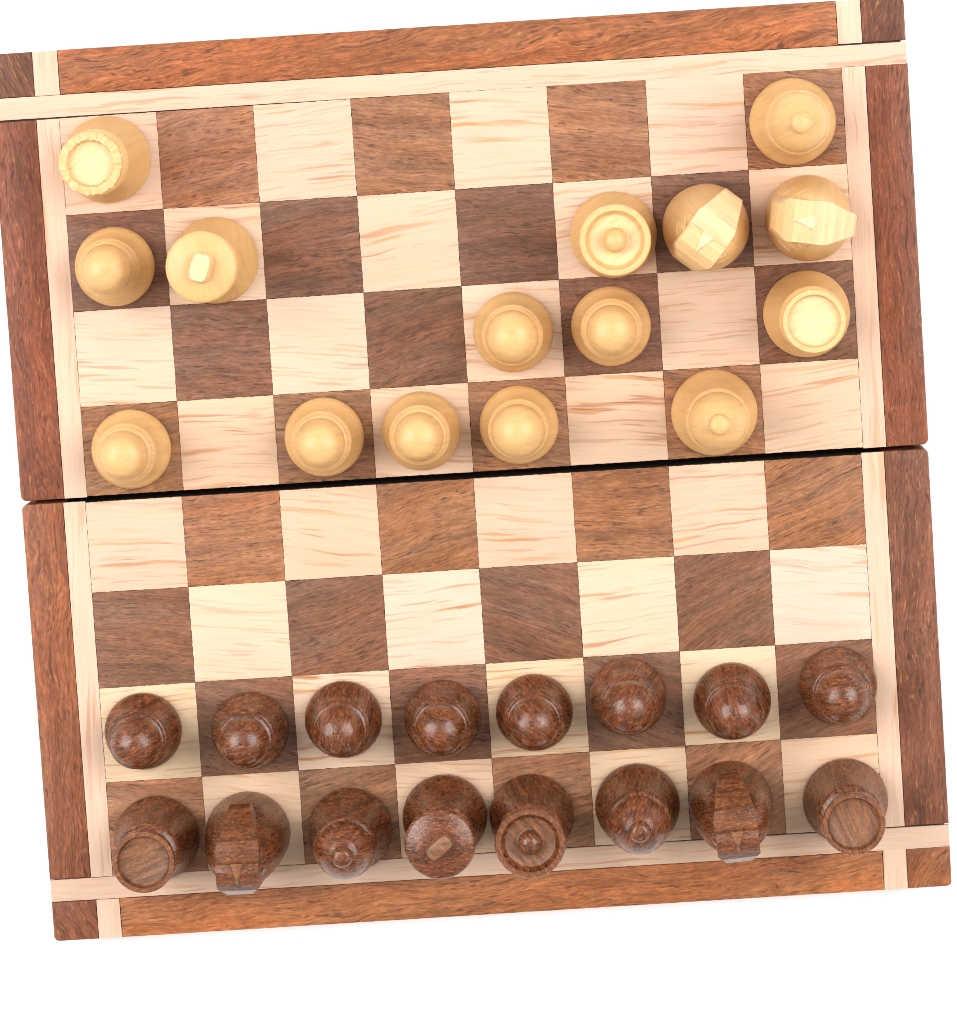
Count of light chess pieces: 15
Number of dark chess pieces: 16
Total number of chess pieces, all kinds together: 31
